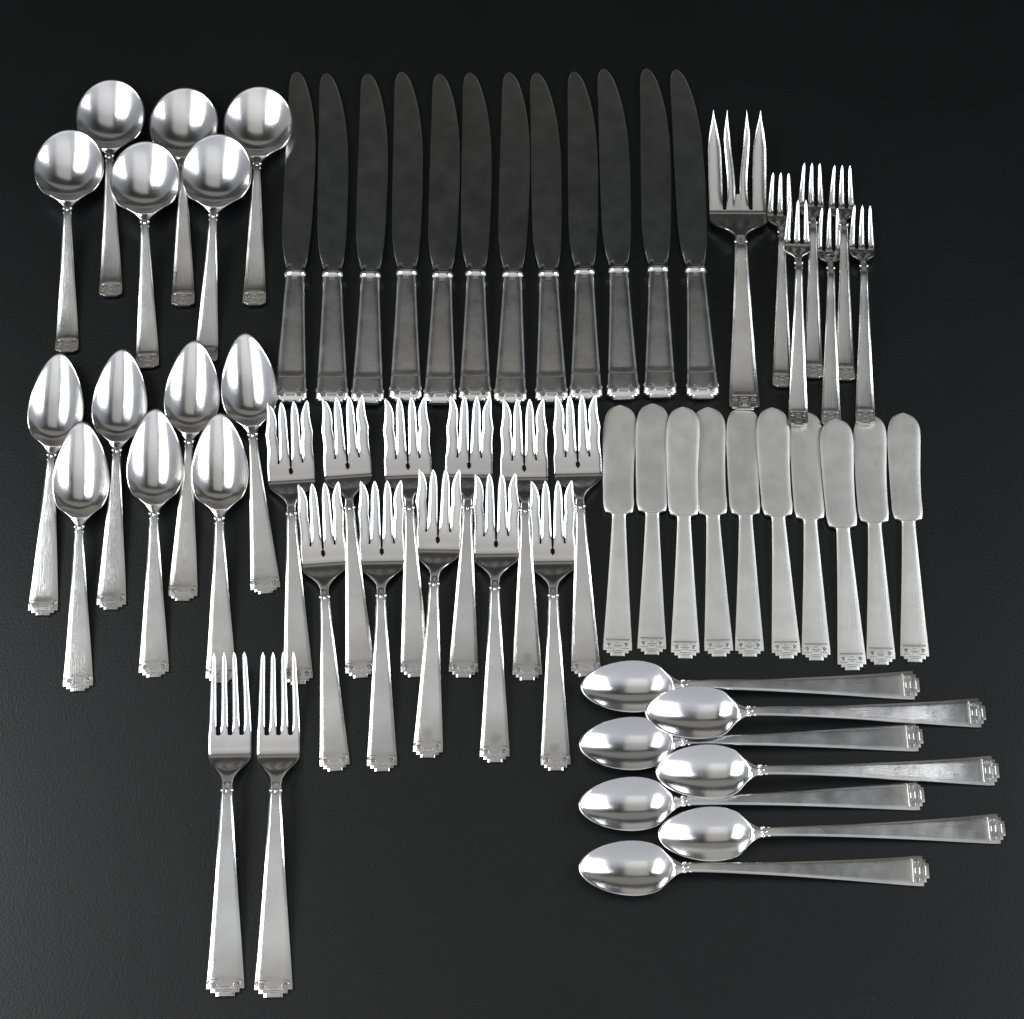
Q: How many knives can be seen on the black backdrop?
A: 22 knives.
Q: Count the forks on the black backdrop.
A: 20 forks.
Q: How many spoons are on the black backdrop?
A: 20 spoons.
